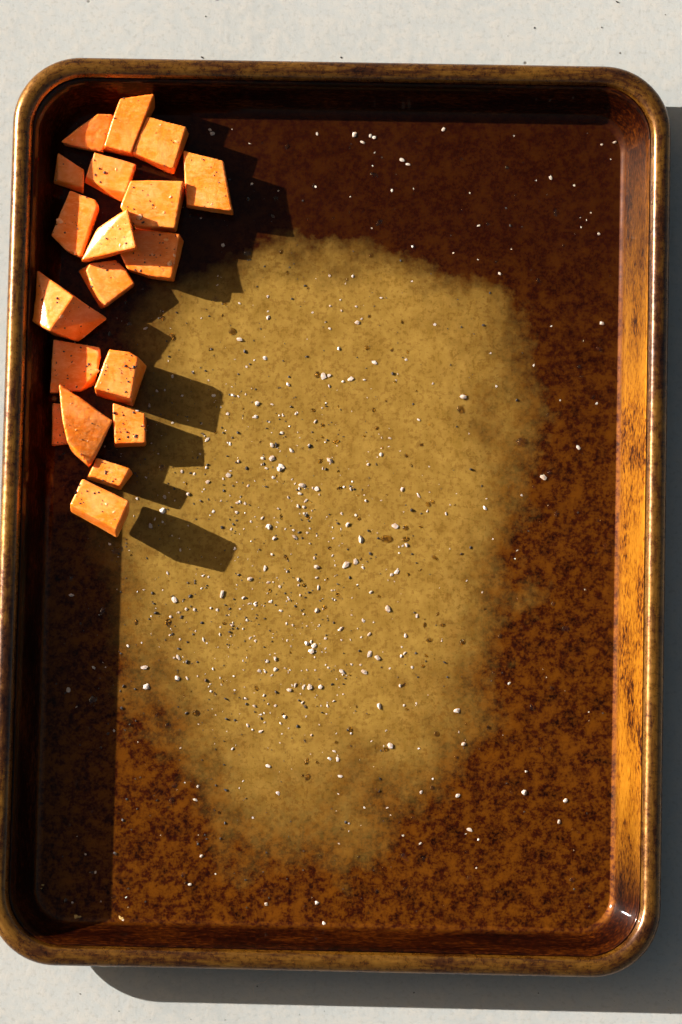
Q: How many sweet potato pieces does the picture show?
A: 19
